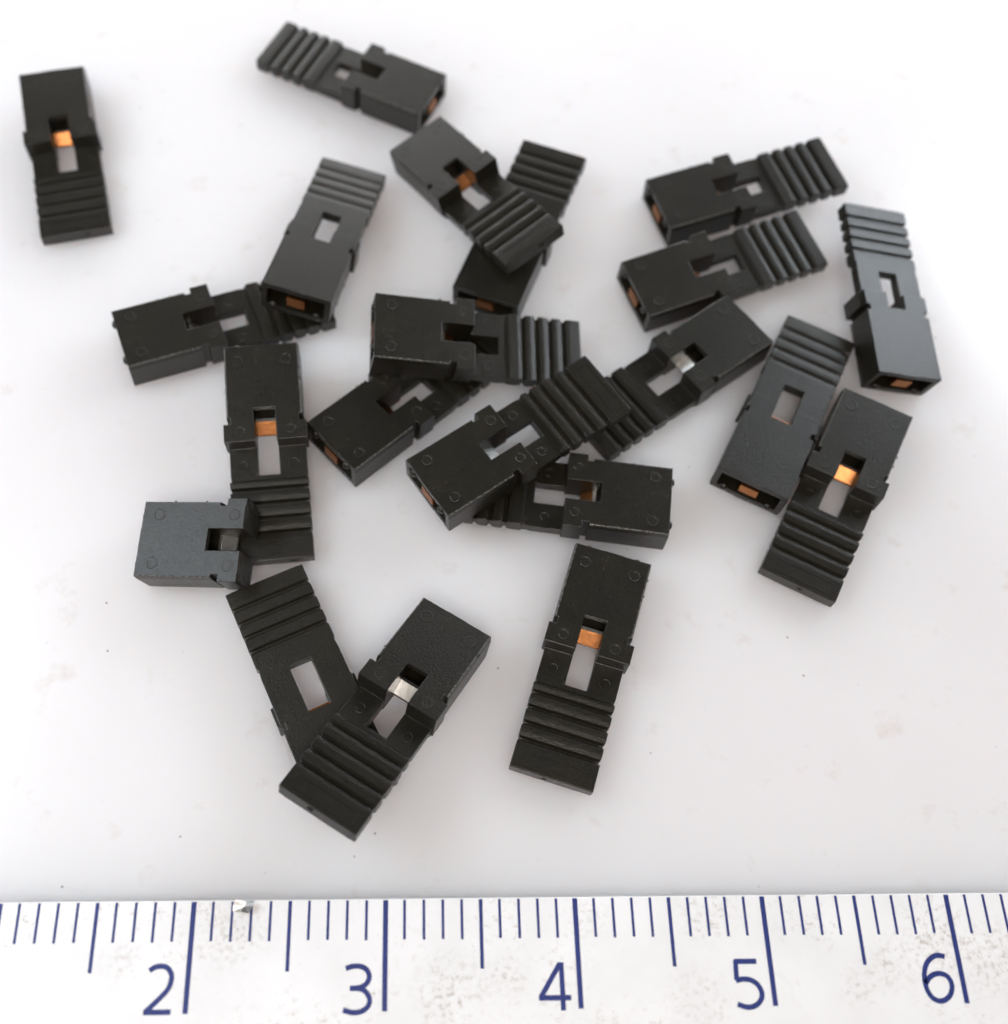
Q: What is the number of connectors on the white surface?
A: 21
